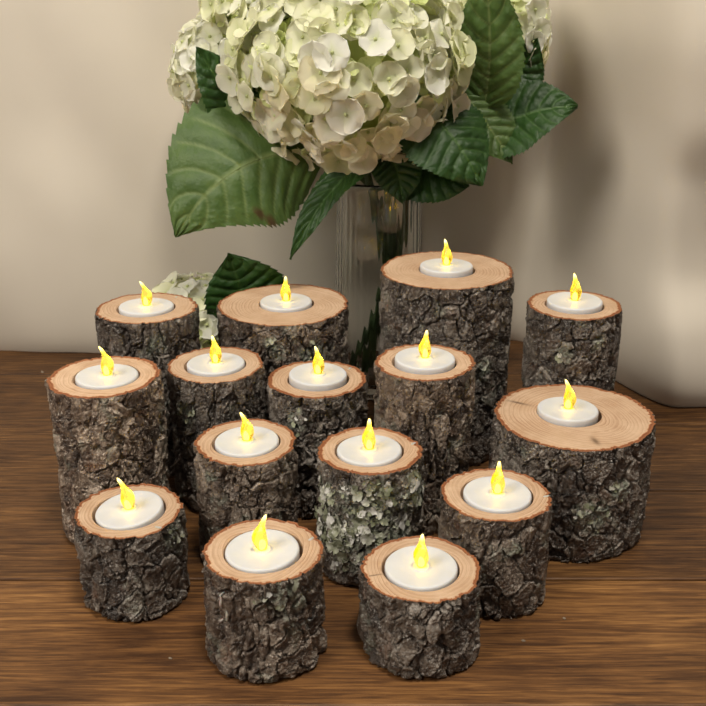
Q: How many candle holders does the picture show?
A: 15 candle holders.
